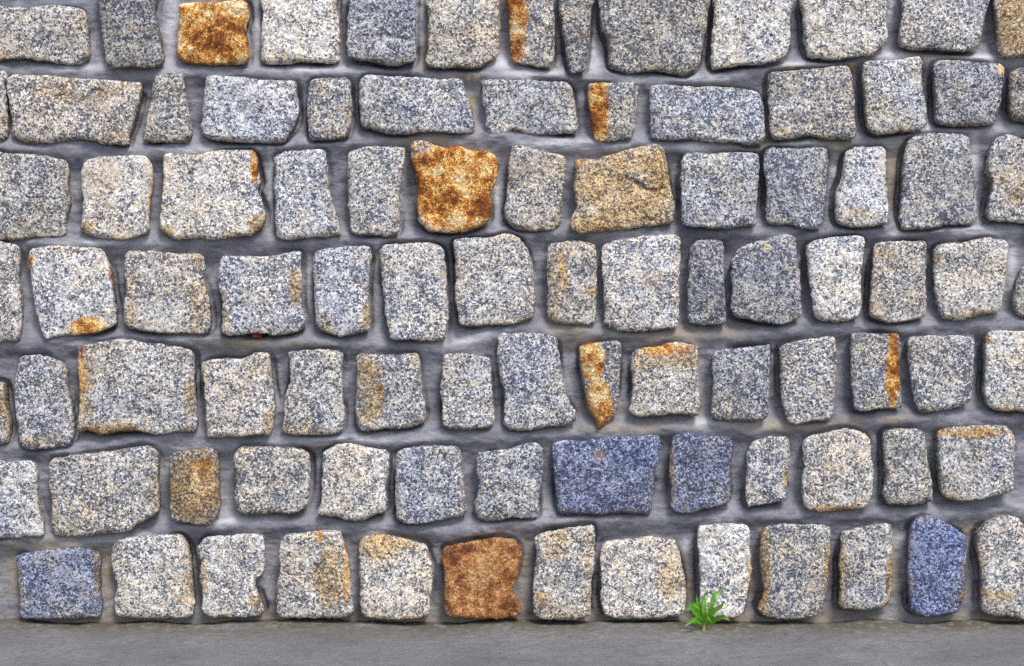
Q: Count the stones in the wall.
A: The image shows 95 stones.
